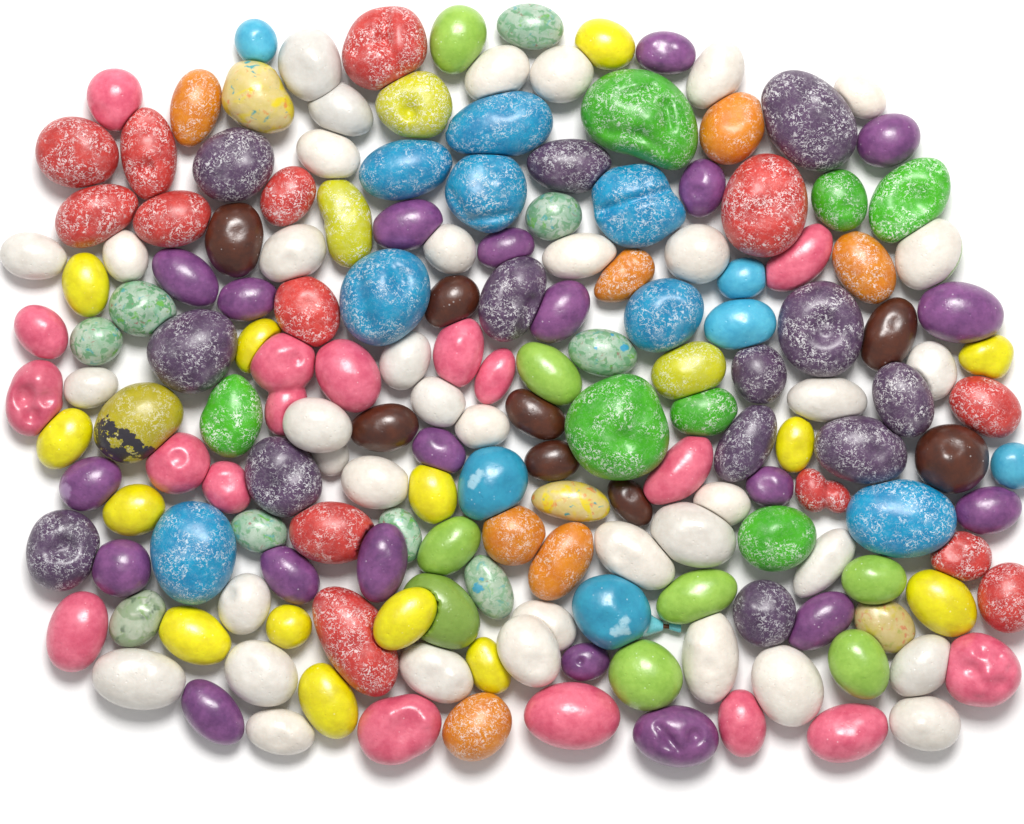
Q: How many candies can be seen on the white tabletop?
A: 176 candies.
